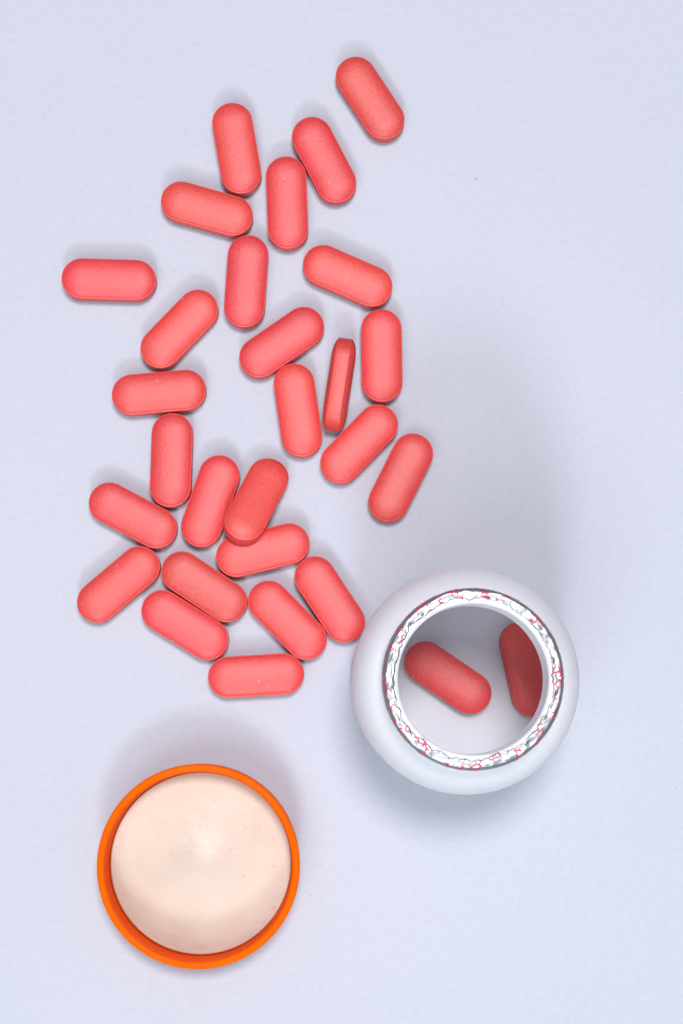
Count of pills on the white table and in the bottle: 29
